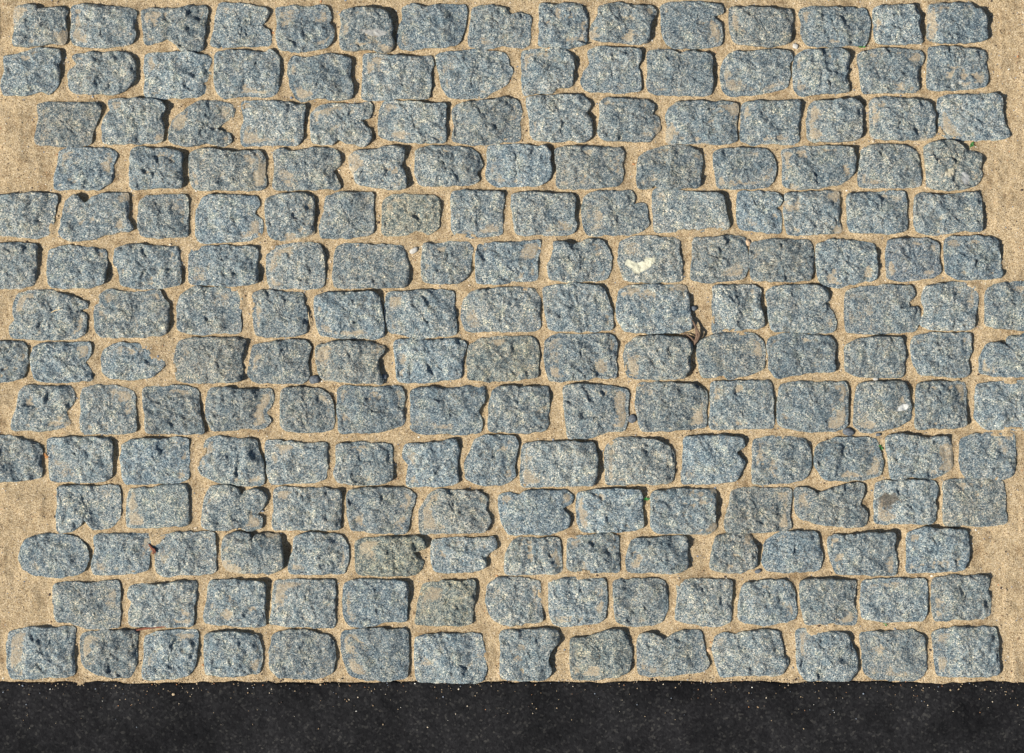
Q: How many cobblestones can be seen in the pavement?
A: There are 200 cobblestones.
